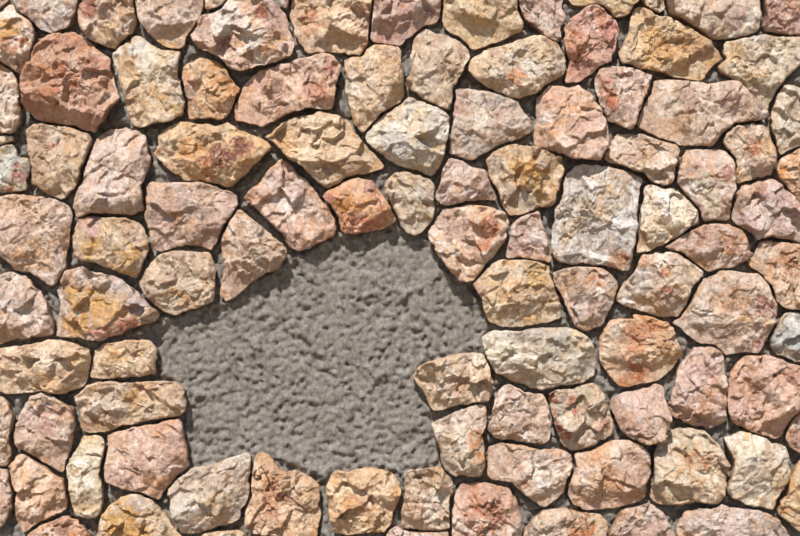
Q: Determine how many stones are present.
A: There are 103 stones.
